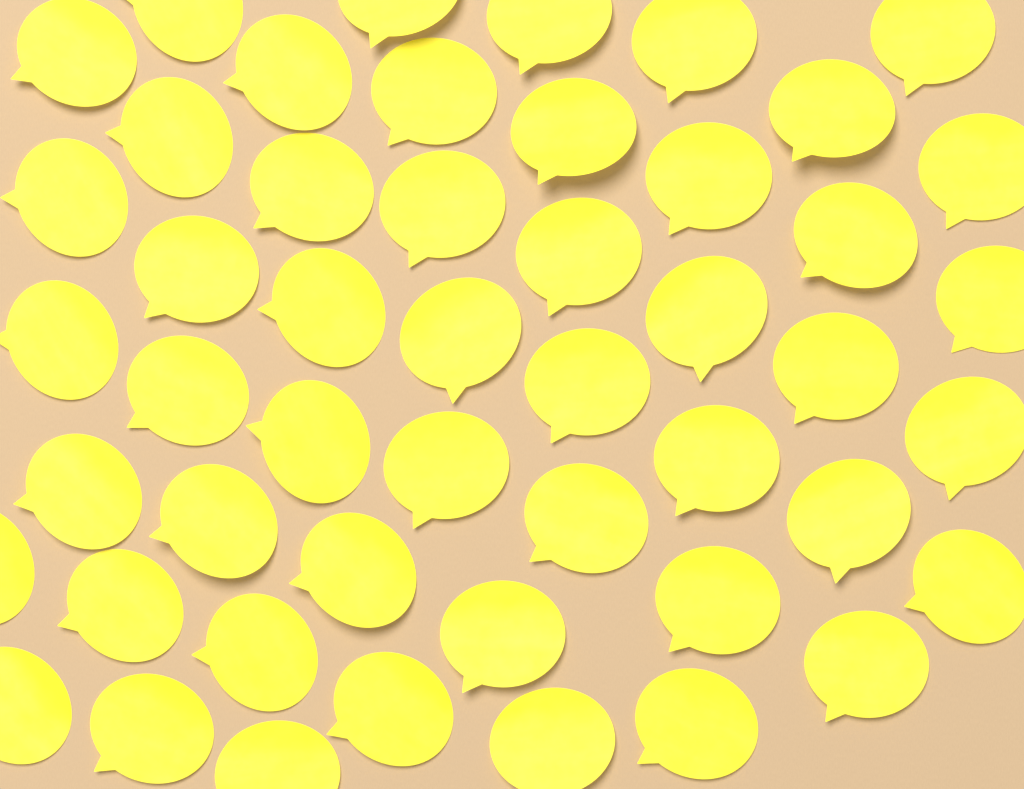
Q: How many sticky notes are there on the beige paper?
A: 49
